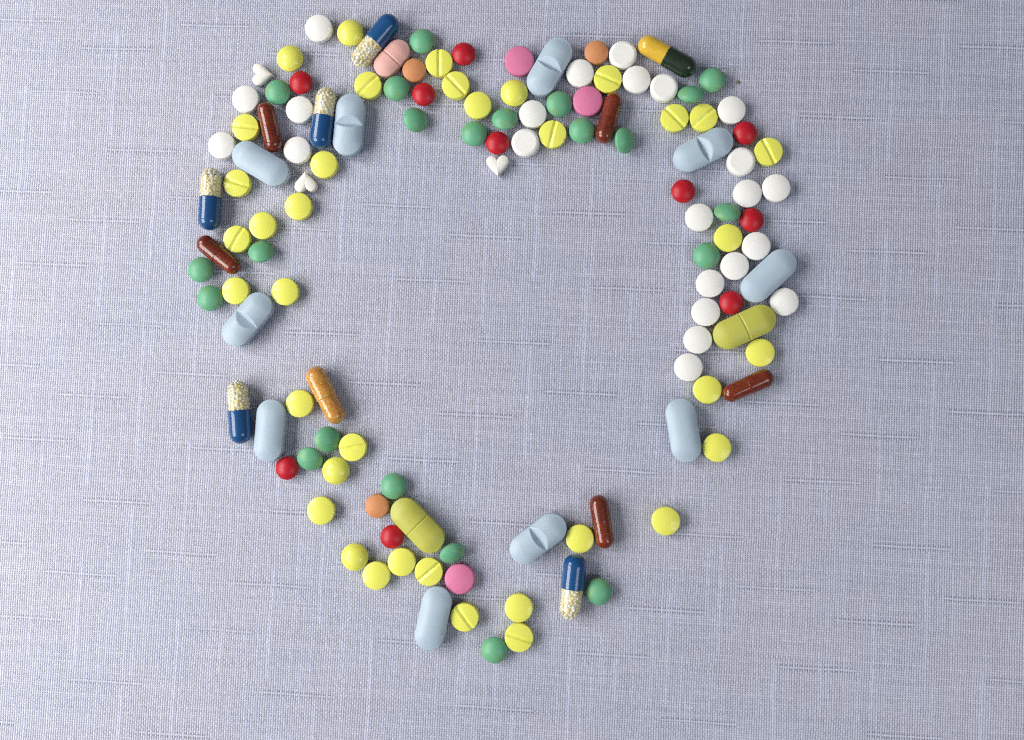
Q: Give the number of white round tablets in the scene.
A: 23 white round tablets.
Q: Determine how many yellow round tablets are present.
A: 37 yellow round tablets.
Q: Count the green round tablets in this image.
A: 22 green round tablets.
